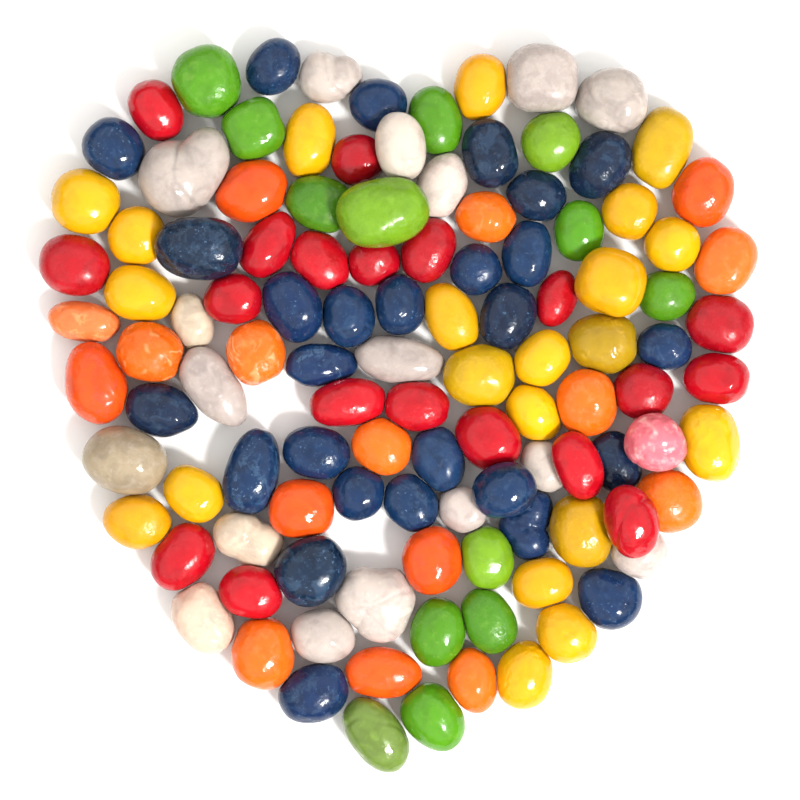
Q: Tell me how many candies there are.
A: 114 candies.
